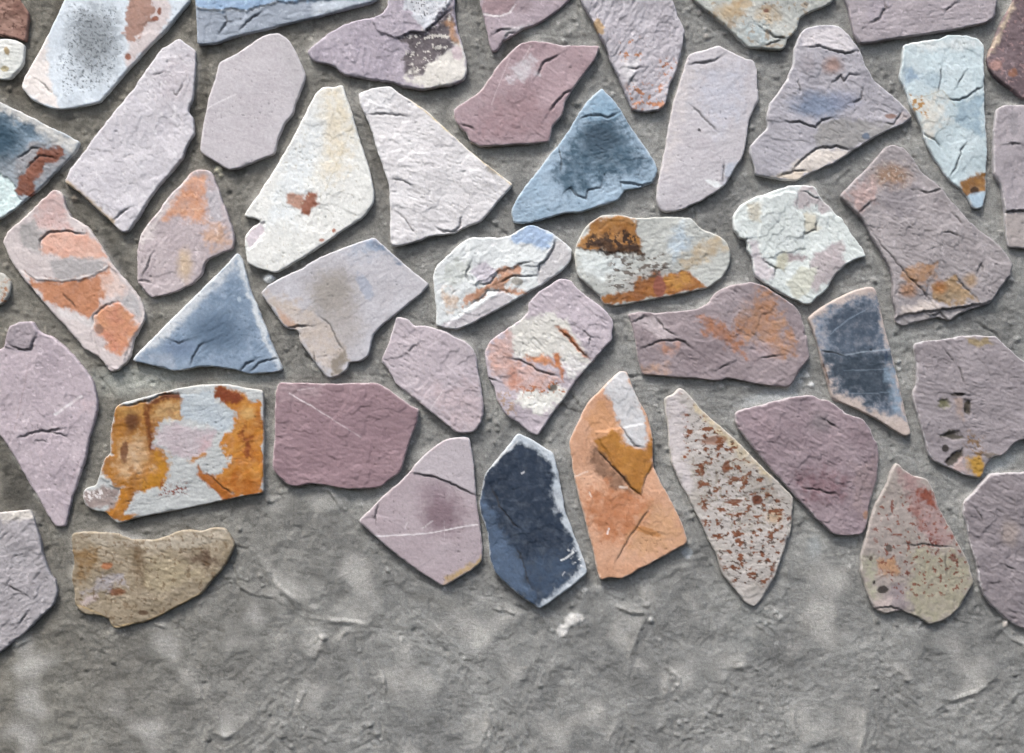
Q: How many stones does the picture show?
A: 47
